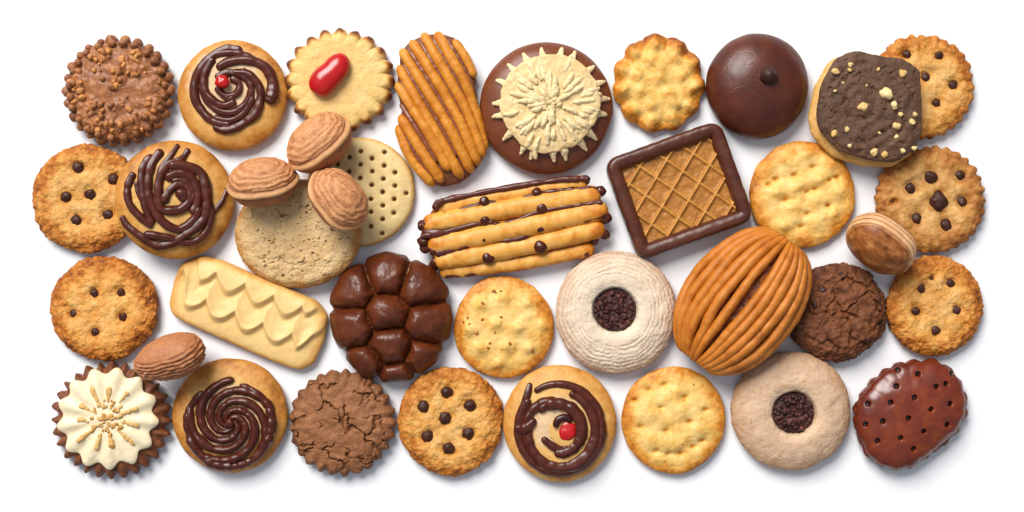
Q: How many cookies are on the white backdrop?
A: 33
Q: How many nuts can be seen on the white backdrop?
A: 5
